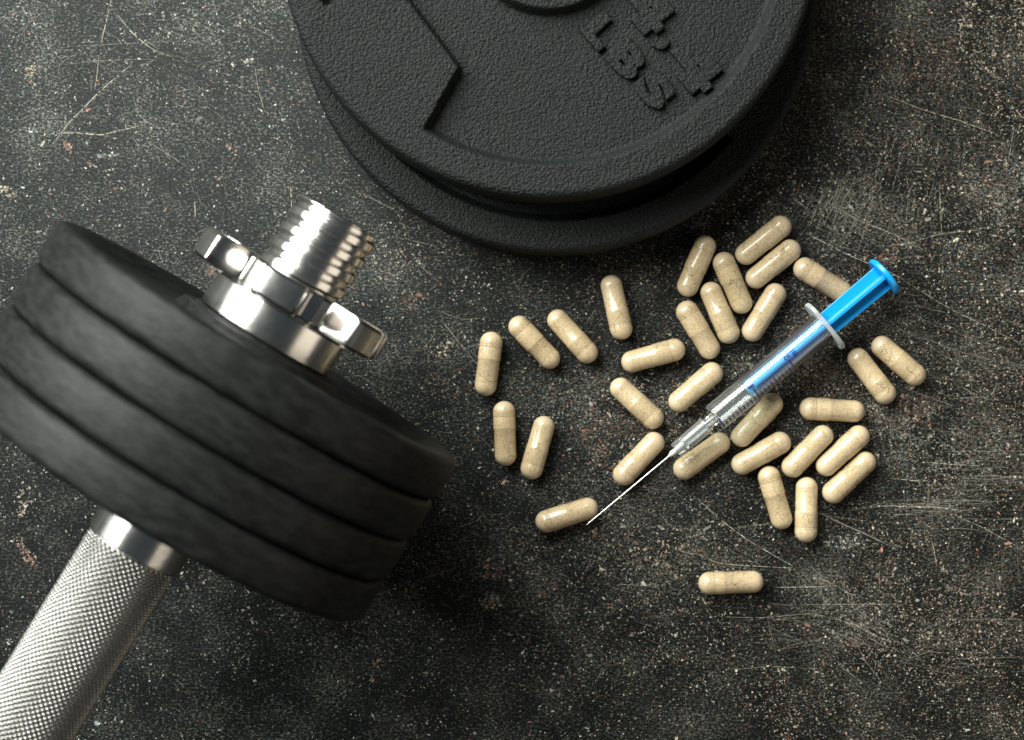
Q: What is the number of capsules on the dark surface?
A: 31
